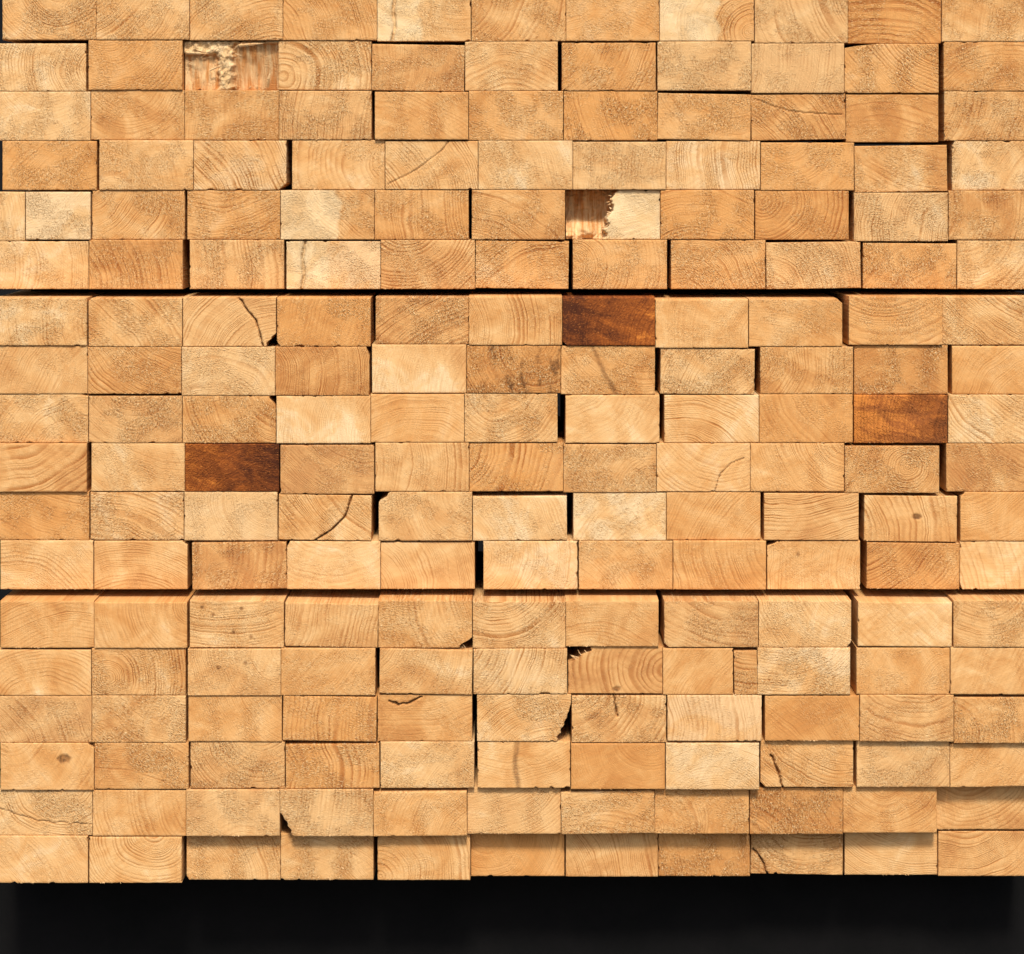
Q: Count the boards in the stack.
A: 200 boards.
